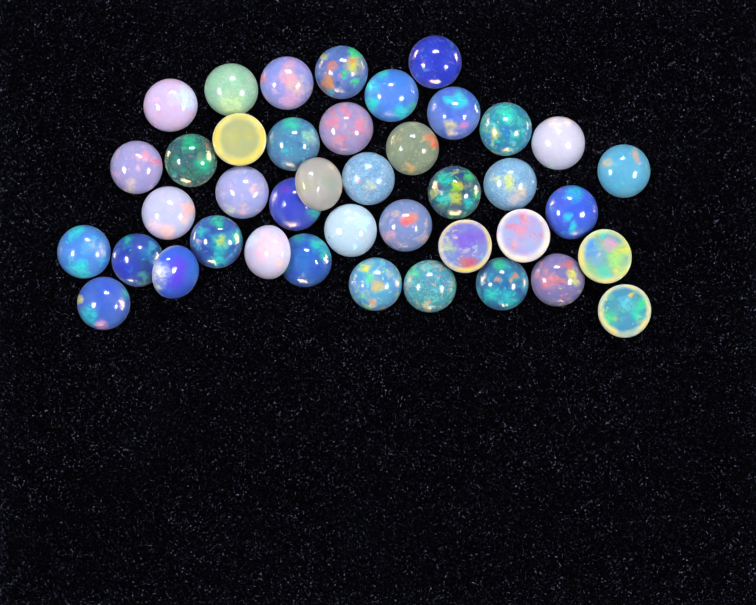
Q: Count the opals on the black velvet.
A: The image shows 41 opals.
